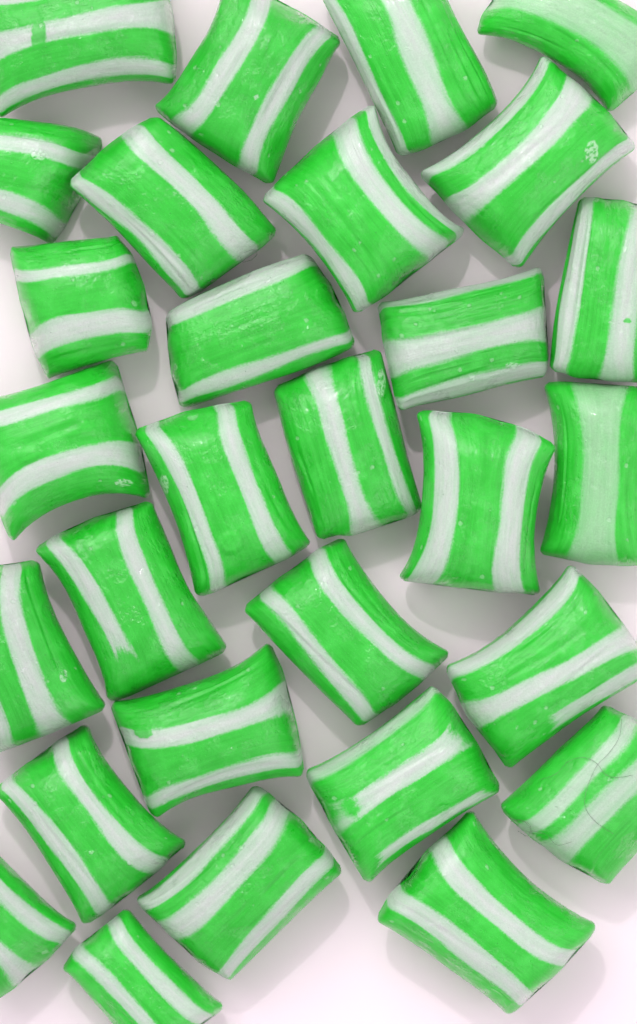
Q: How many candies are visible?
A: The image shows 29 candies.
